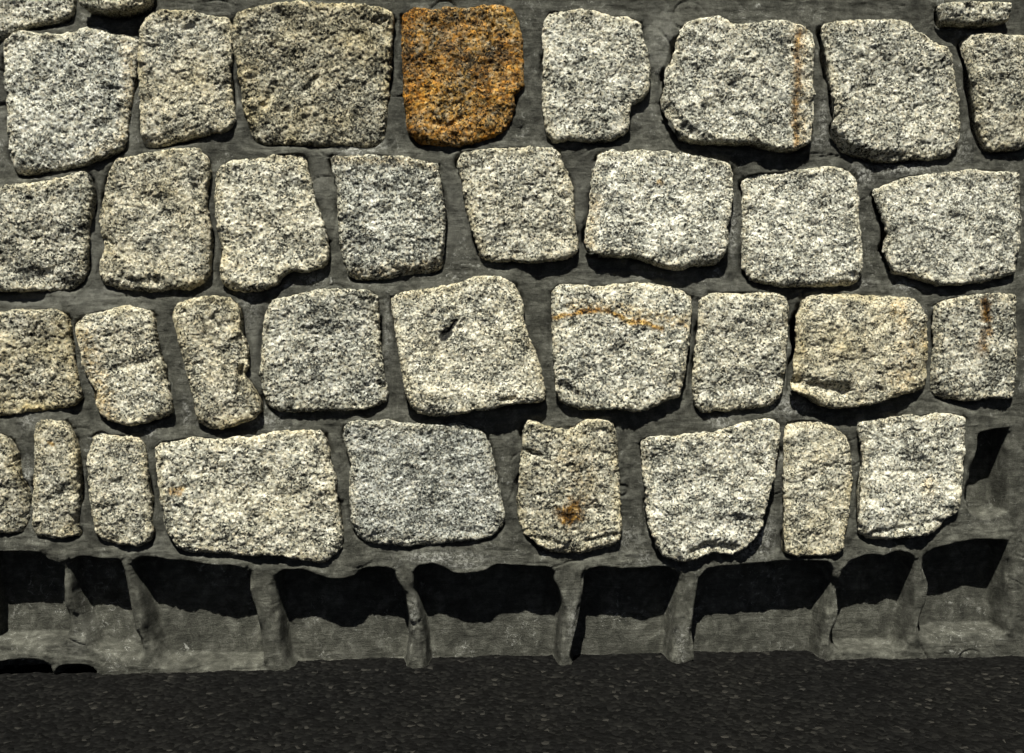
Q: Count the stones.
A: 37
